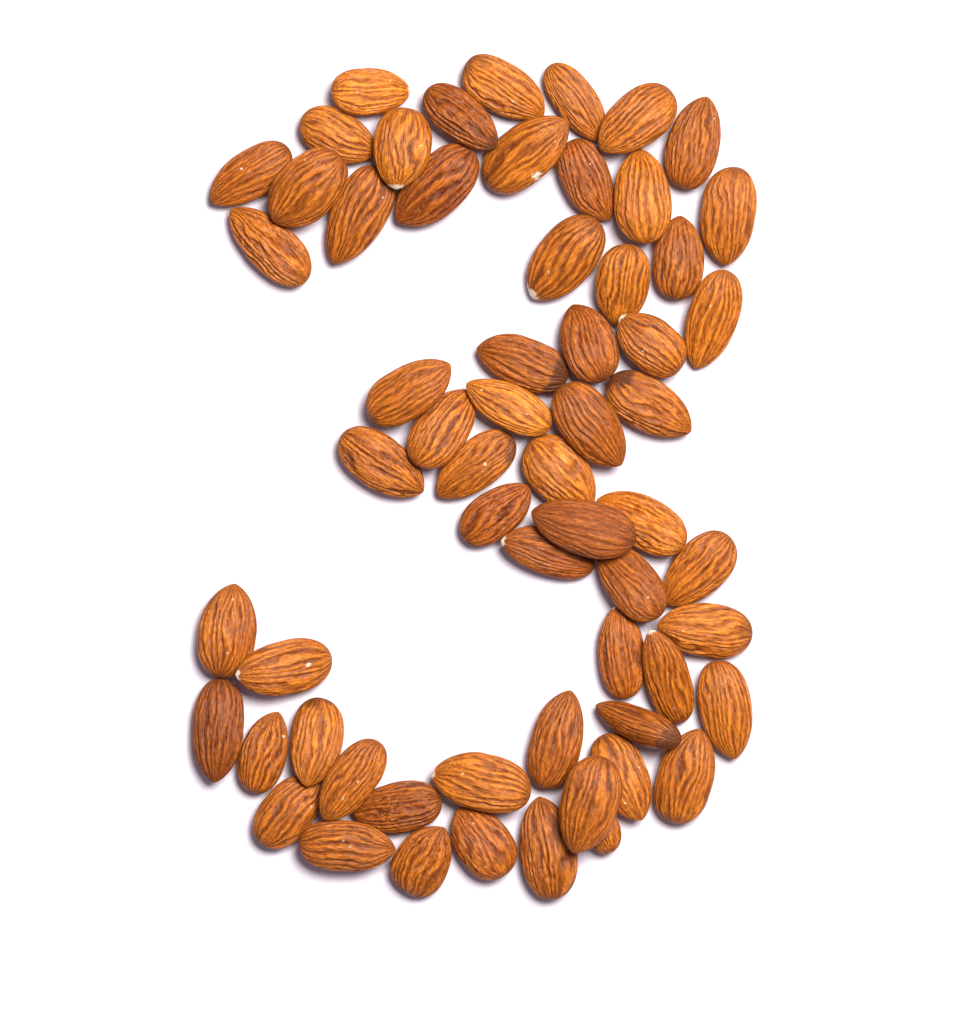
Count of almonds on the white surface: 61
